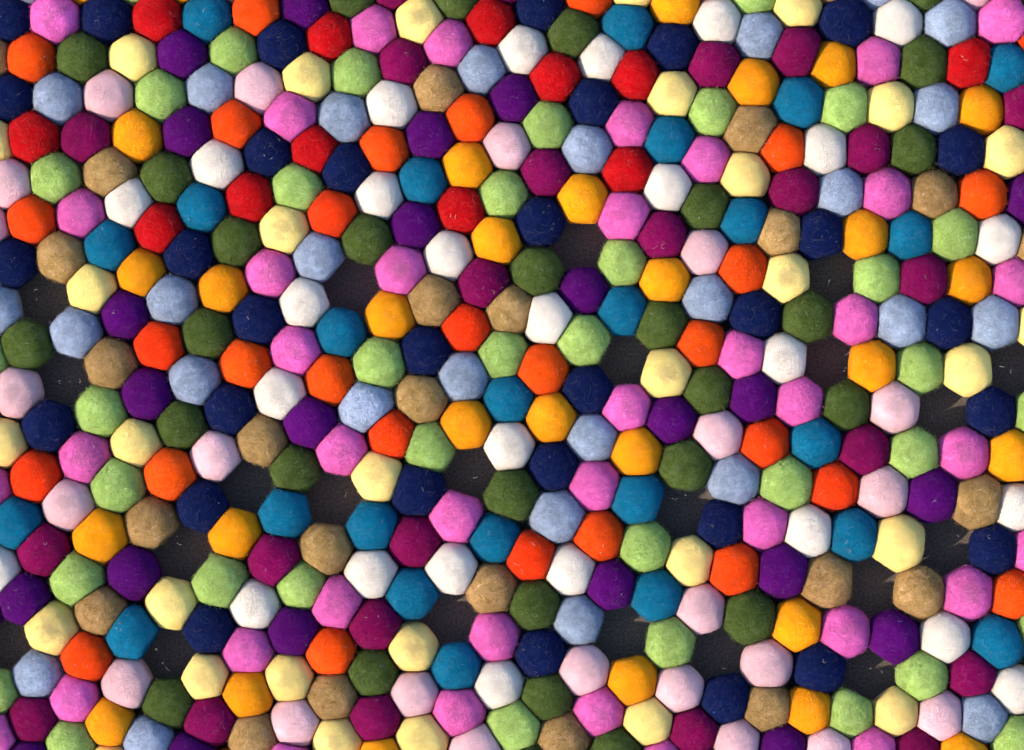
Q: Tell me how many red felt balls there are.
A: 12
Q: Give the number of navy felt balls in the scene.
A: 32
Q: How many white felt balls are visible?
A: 27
